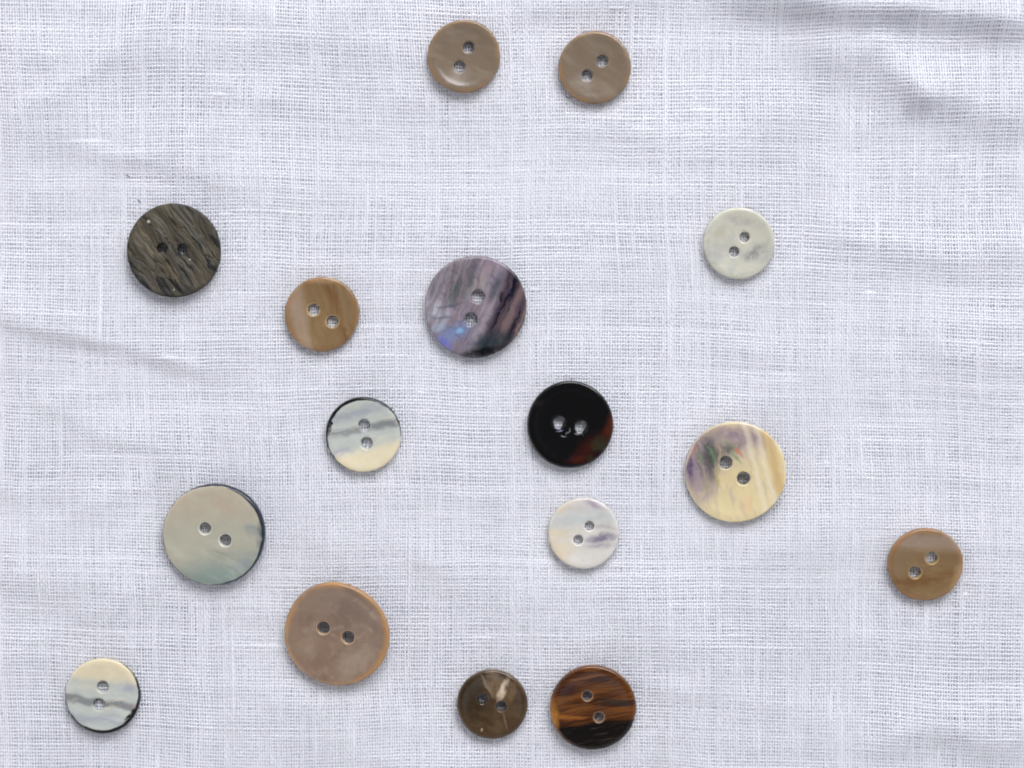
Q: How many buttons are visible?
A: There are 16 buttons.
